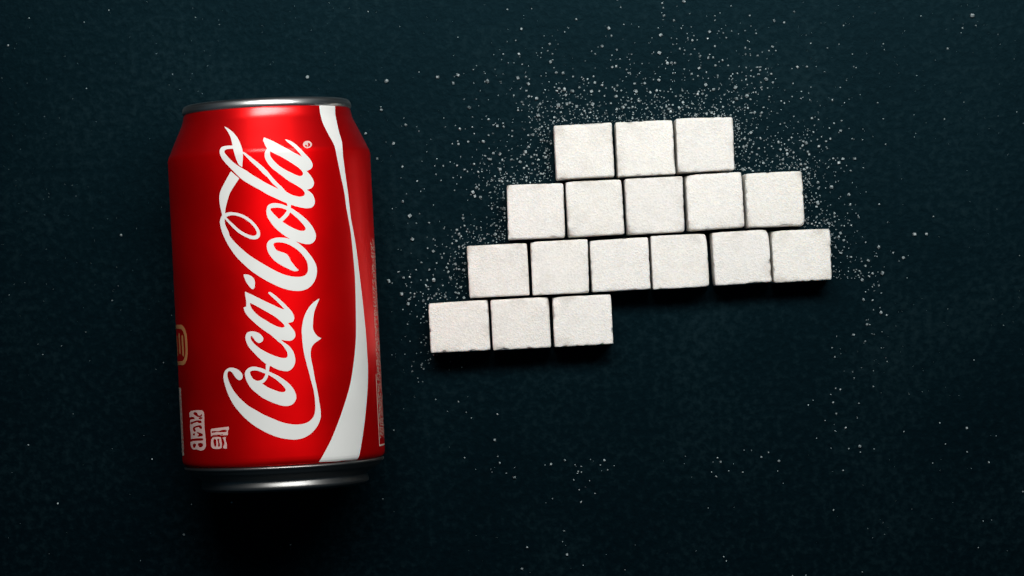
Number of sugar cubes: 17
